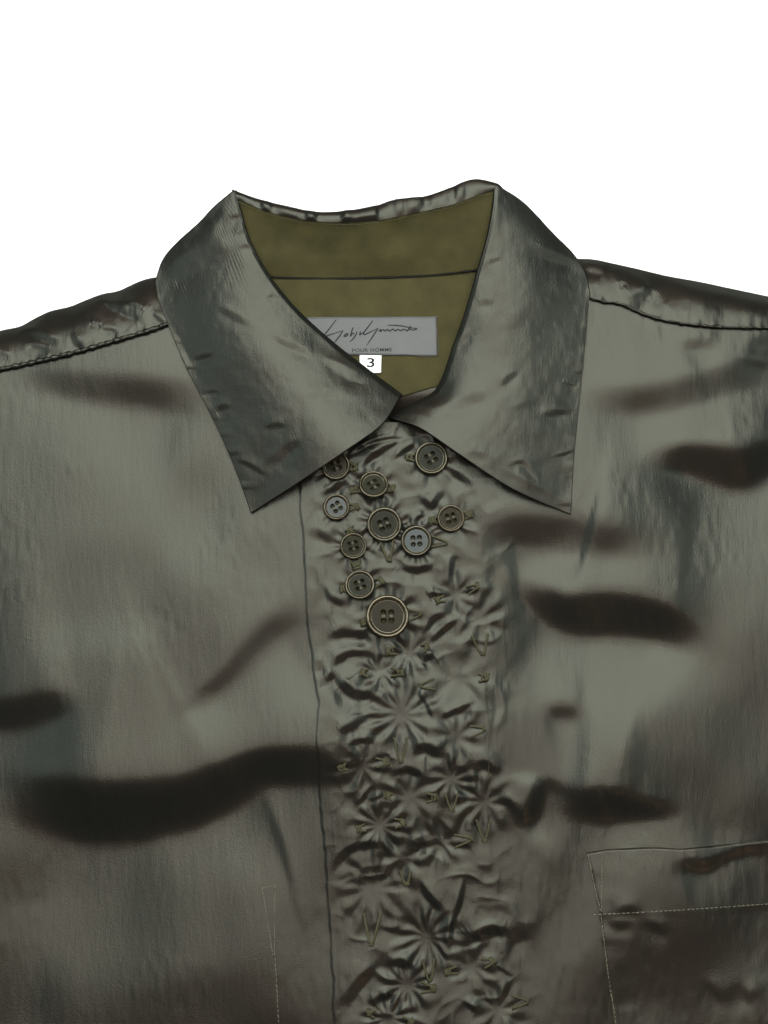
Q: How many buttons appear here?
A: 10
